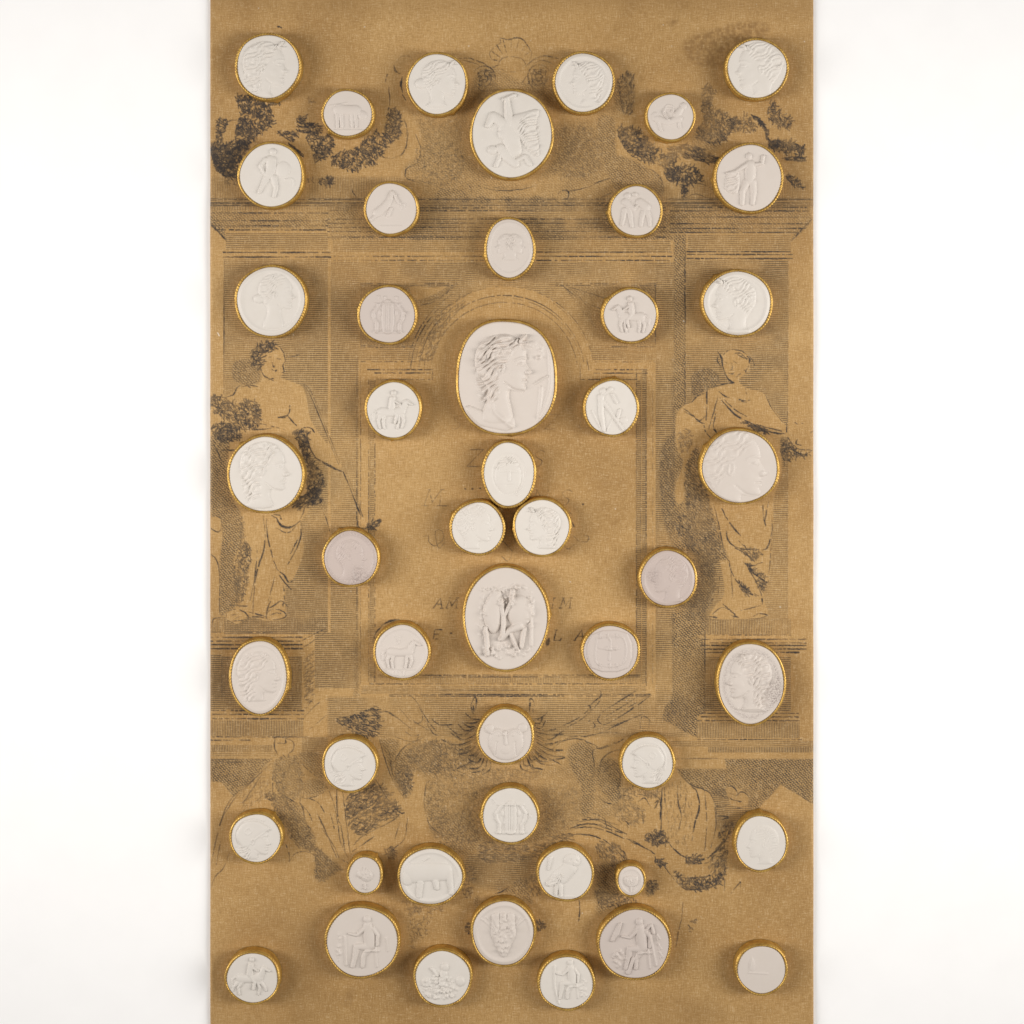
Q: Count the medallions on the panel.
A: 48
